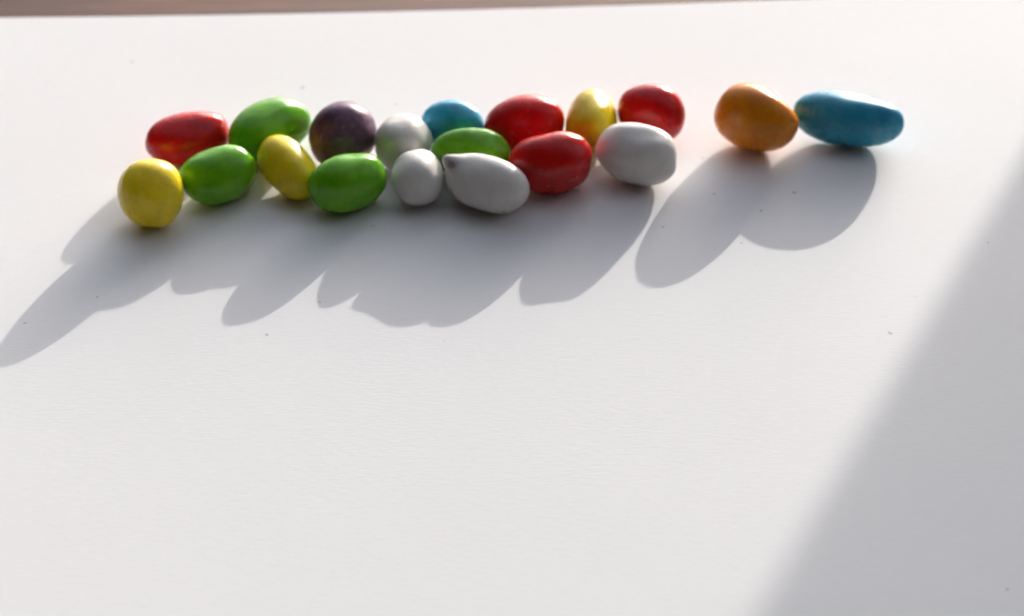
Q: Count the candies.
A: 19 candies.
